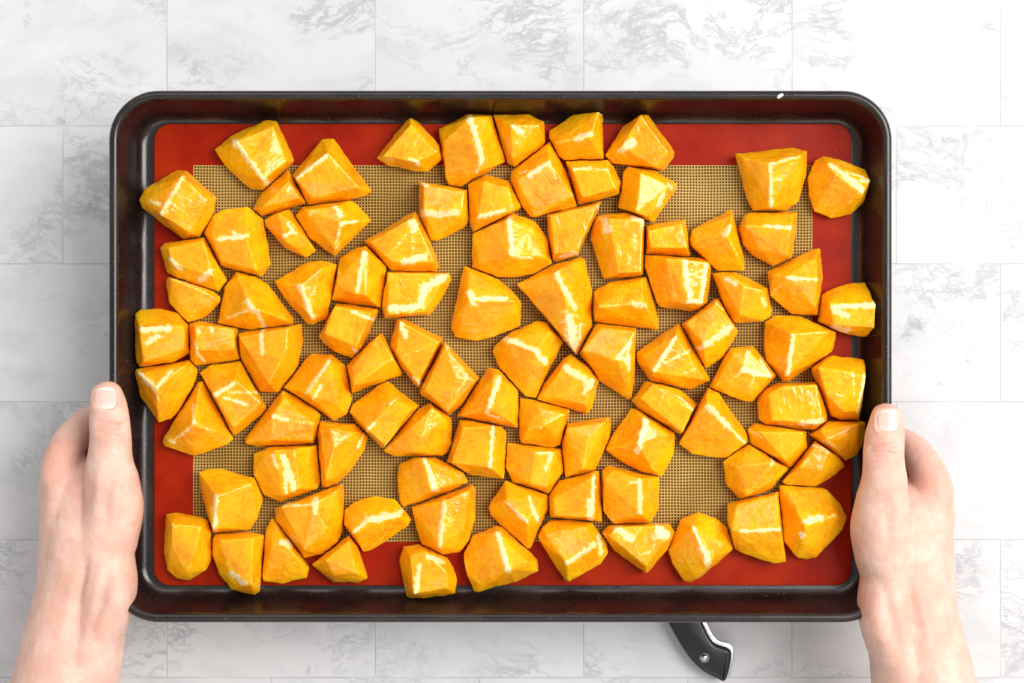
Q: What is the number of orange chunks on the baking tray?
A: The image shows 95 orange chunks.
